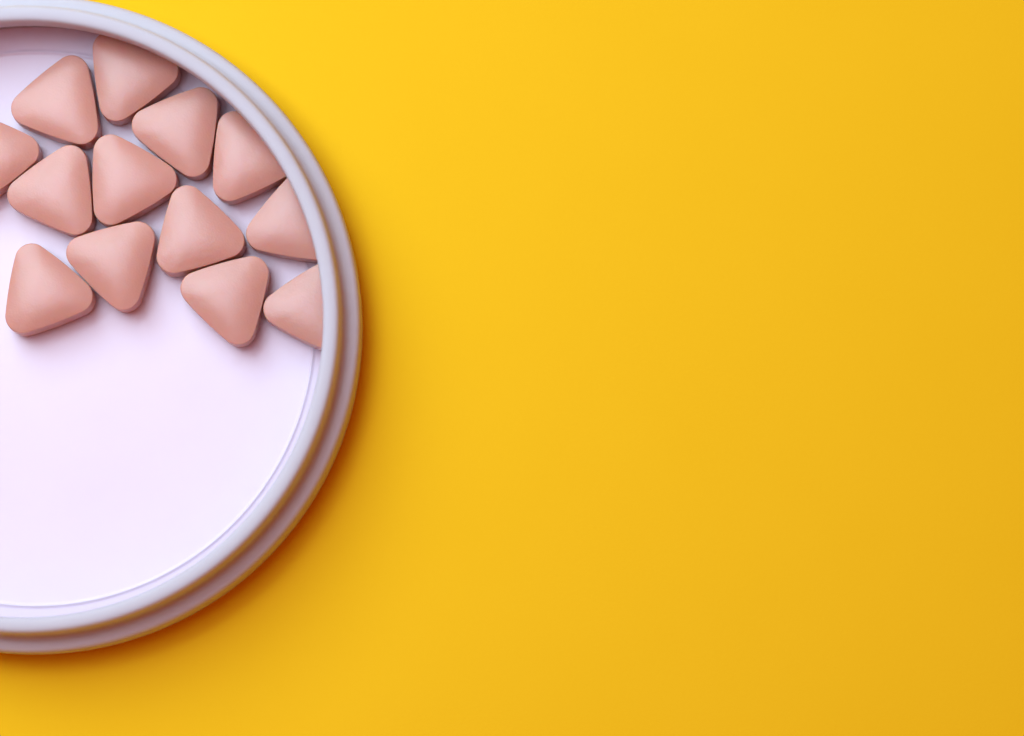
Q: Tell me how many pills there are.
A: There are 13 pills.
